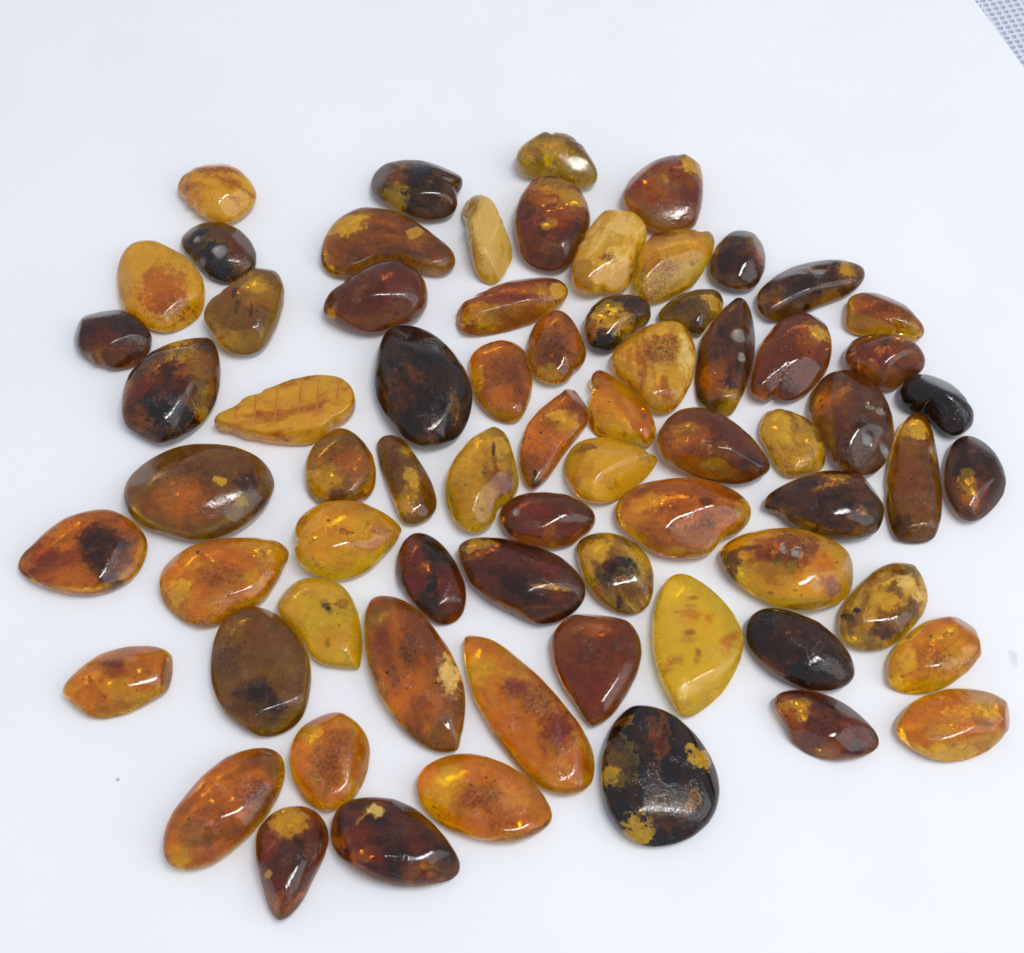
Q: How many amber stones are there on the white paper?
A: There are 70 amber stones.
